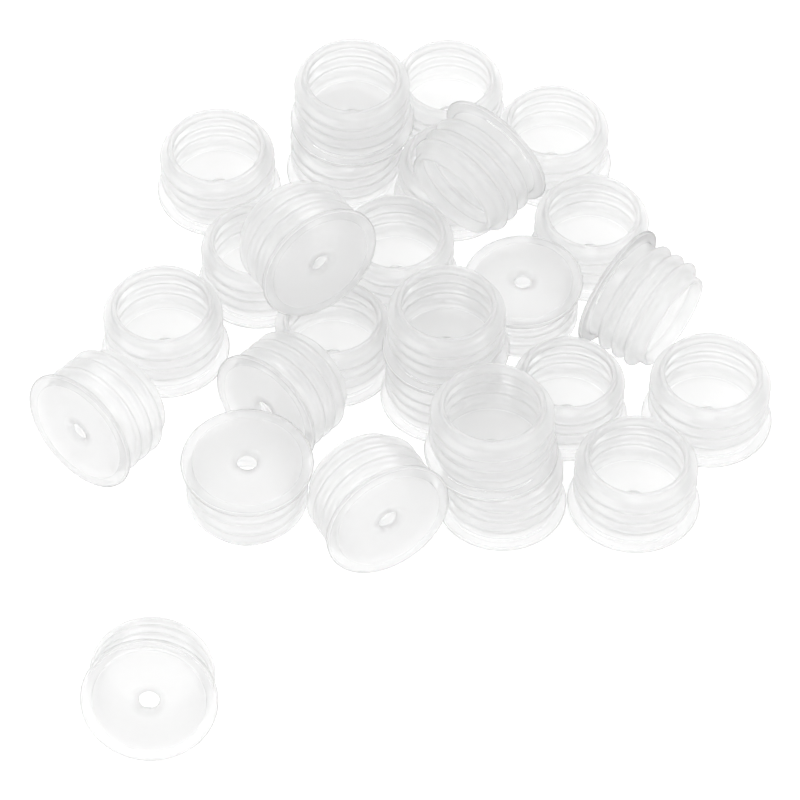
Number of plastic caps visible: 27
